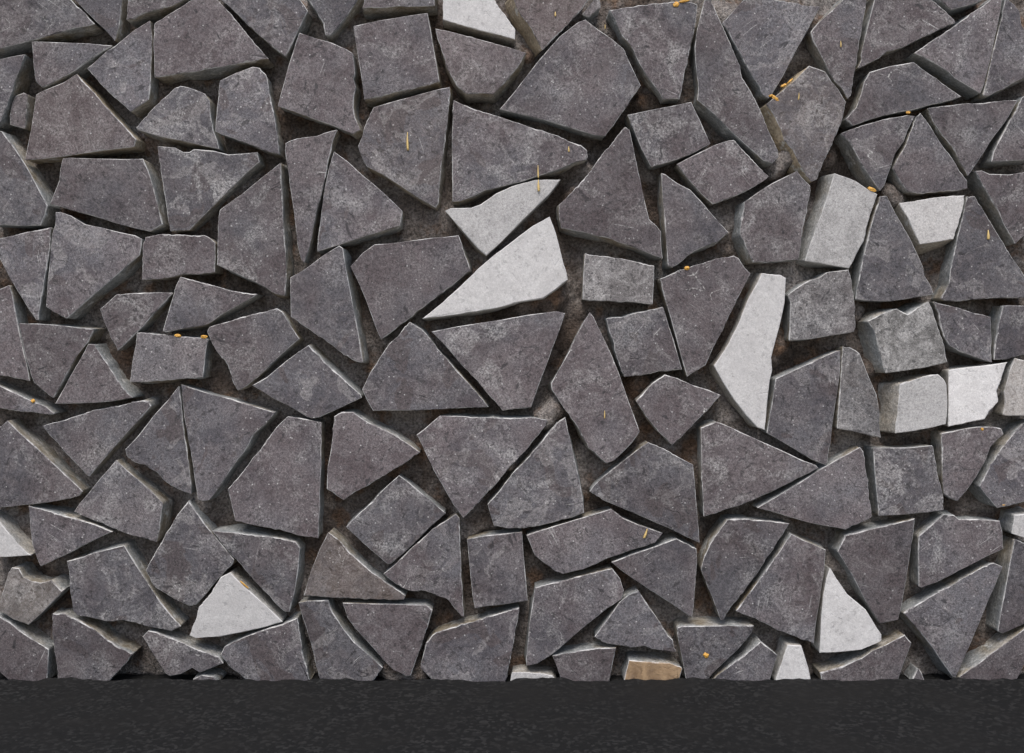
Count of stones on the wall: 141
